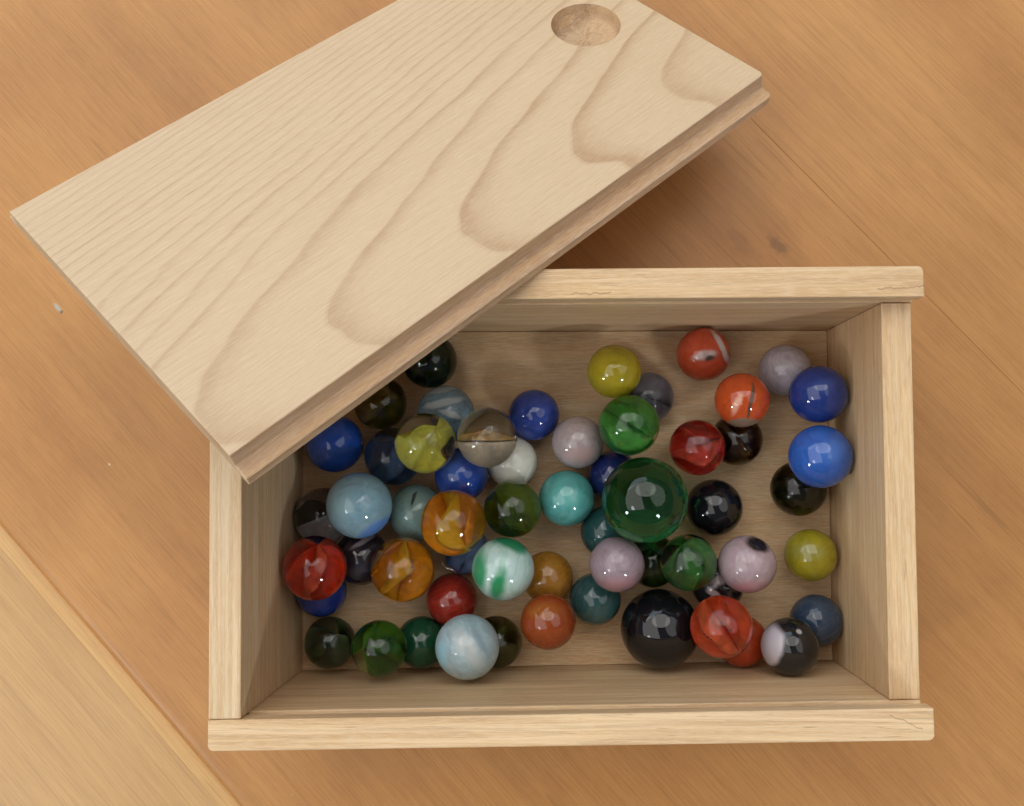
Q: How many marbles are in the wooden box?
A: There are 58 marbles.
